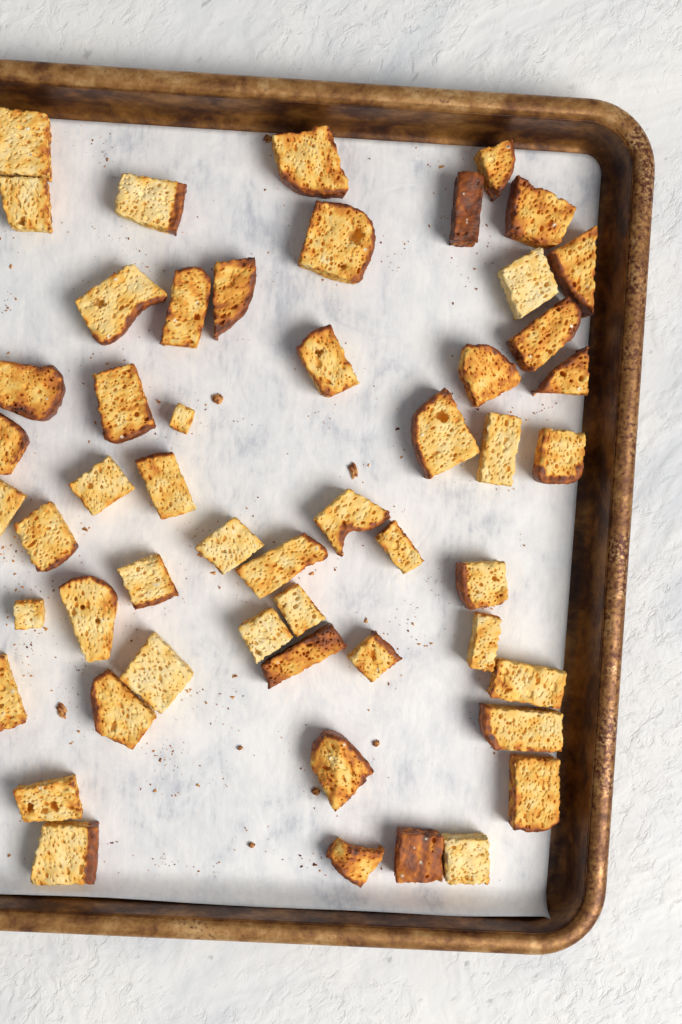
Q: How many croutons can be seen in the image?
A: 53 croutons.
